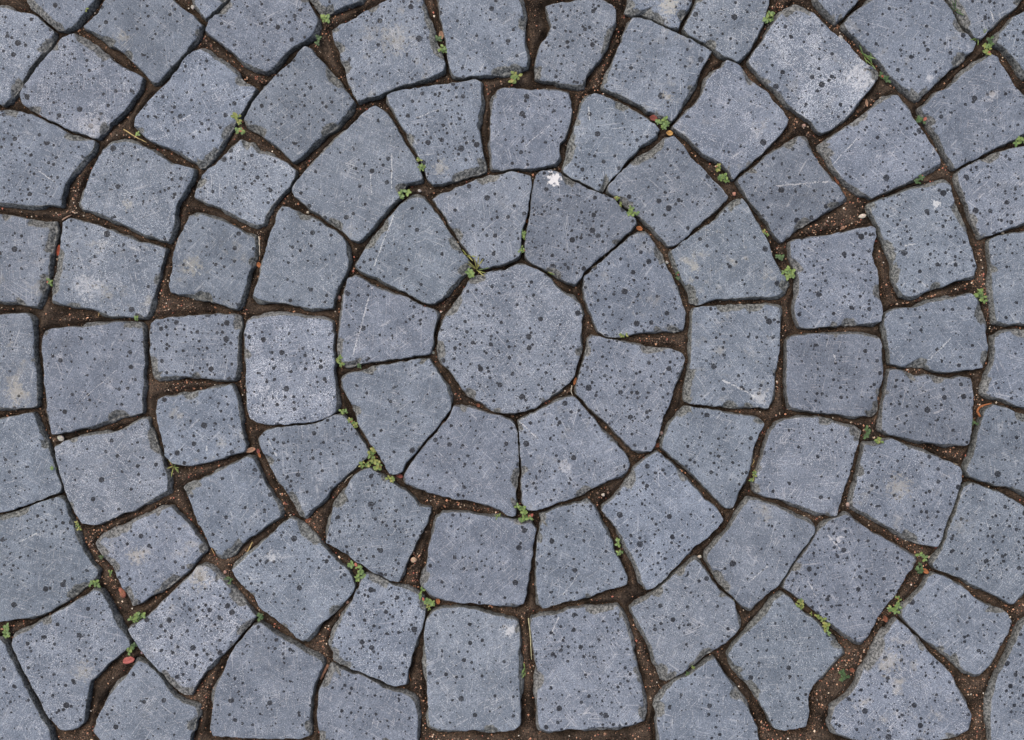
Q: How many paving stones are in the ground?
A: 94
